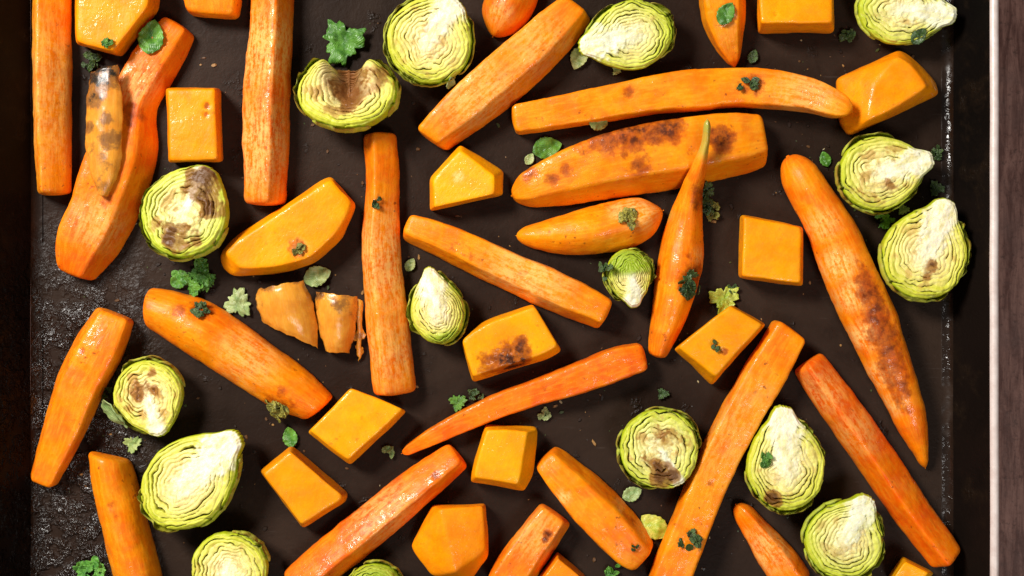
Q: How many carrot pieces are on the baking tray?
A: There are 24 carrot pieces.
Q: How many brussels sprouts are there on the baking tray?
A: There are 16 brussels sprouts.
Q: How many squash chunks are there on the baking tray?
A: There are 15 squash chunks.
